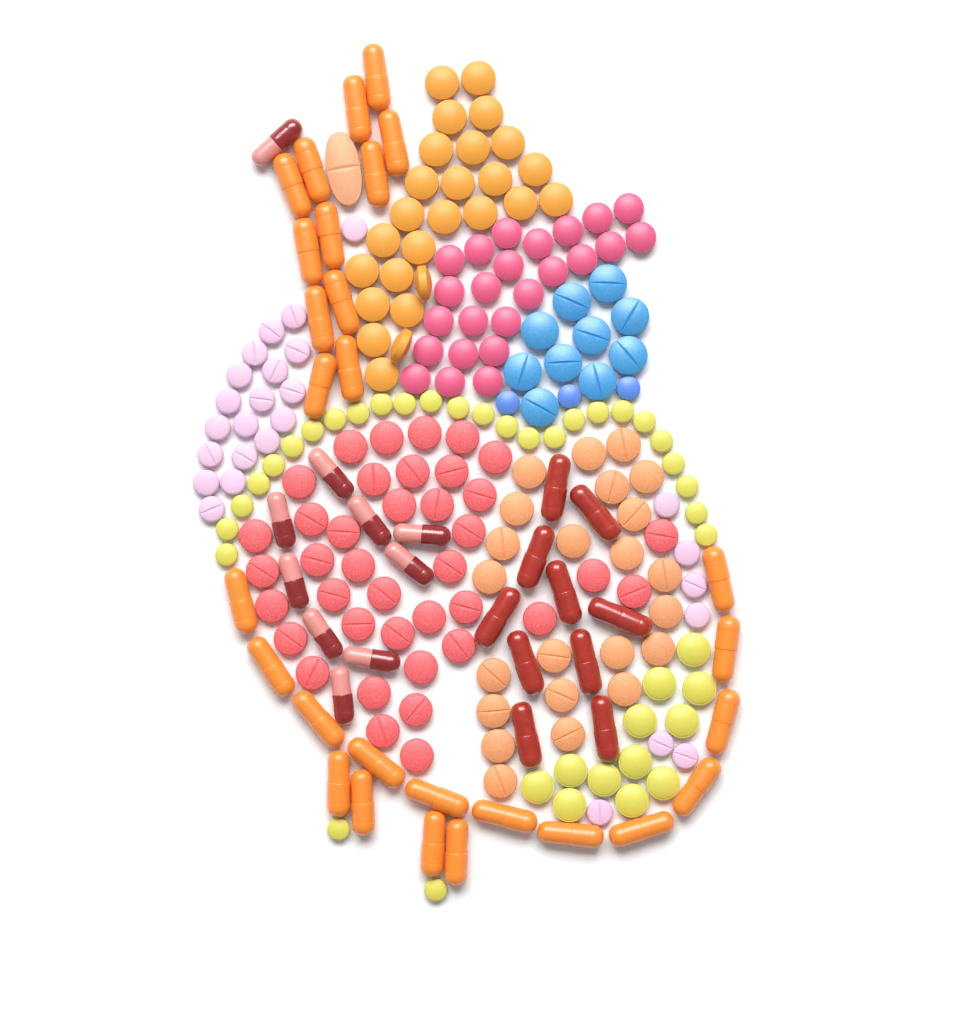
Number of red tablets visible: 39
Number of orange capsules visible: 28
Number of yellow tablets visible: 40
